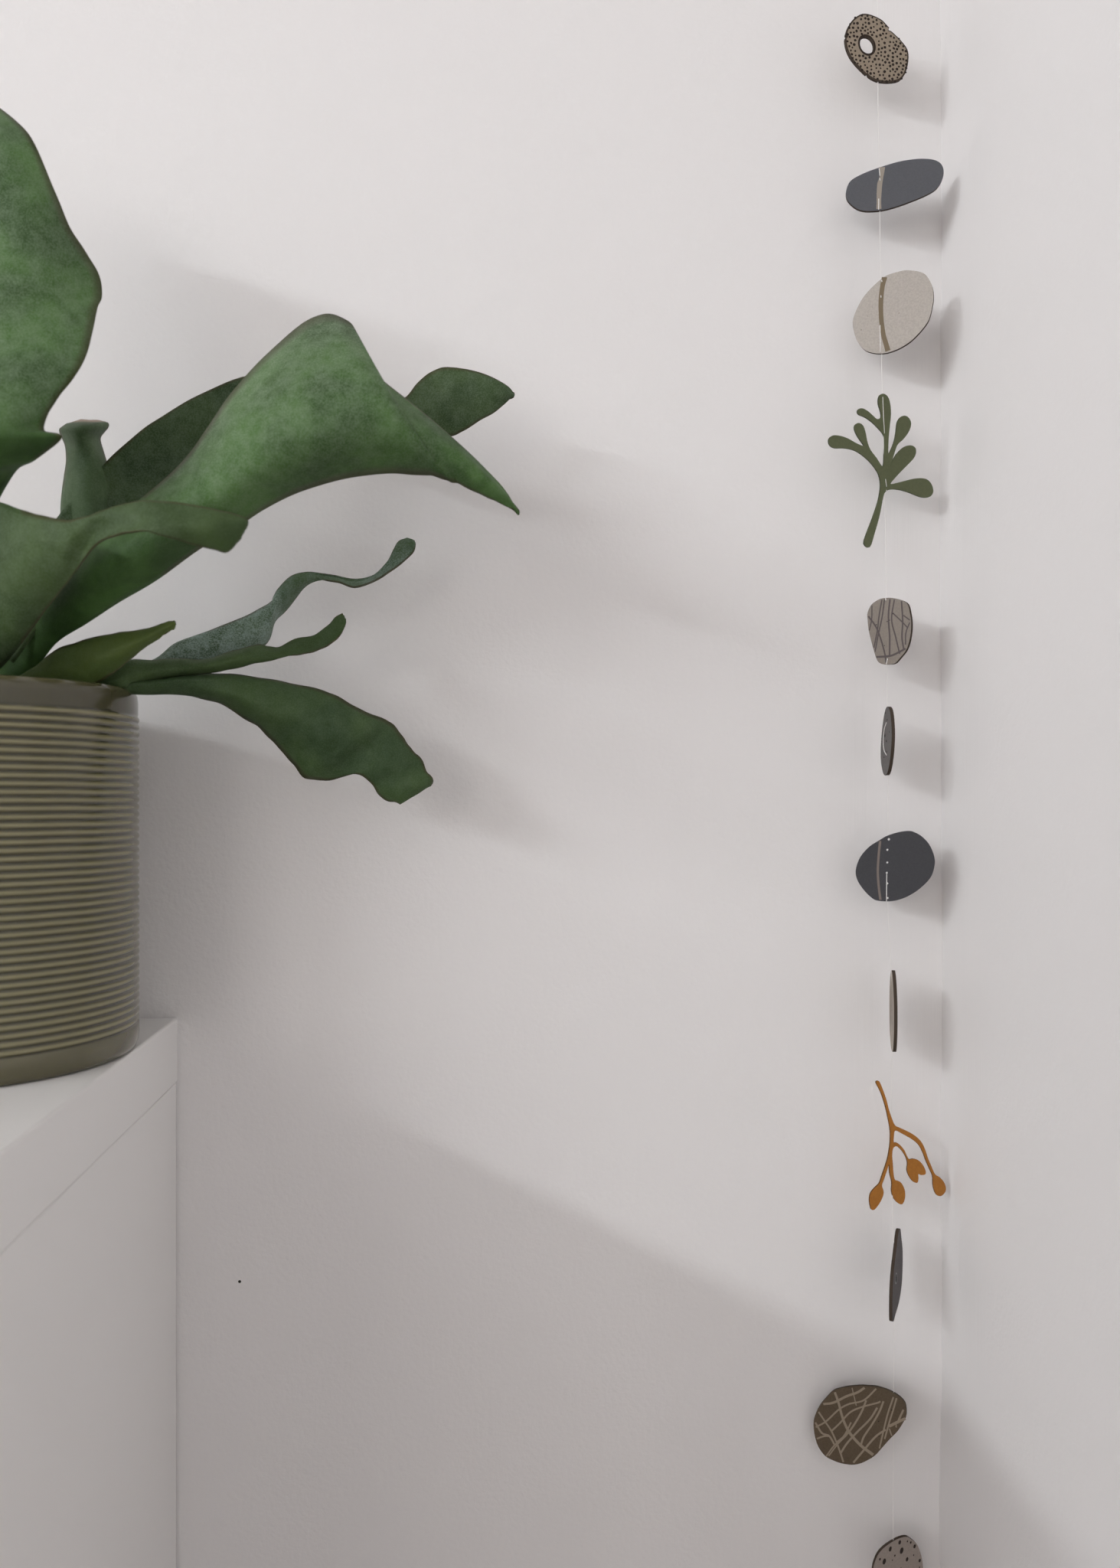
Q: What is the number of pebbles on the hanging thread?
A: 10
